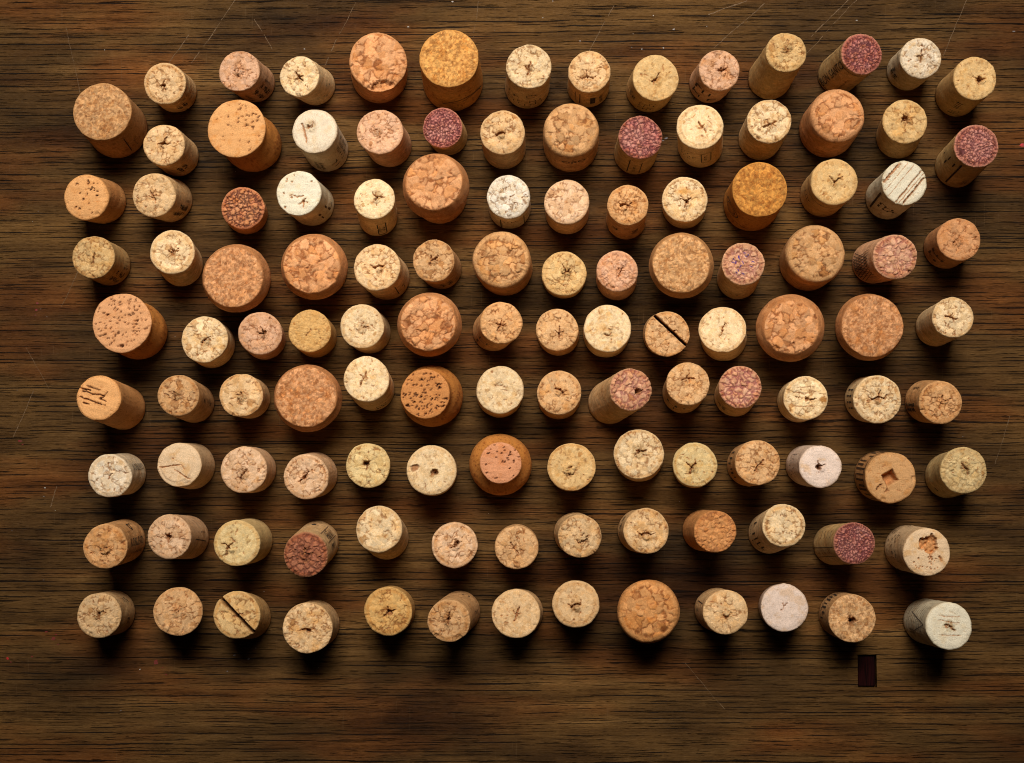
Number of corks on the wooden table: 122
